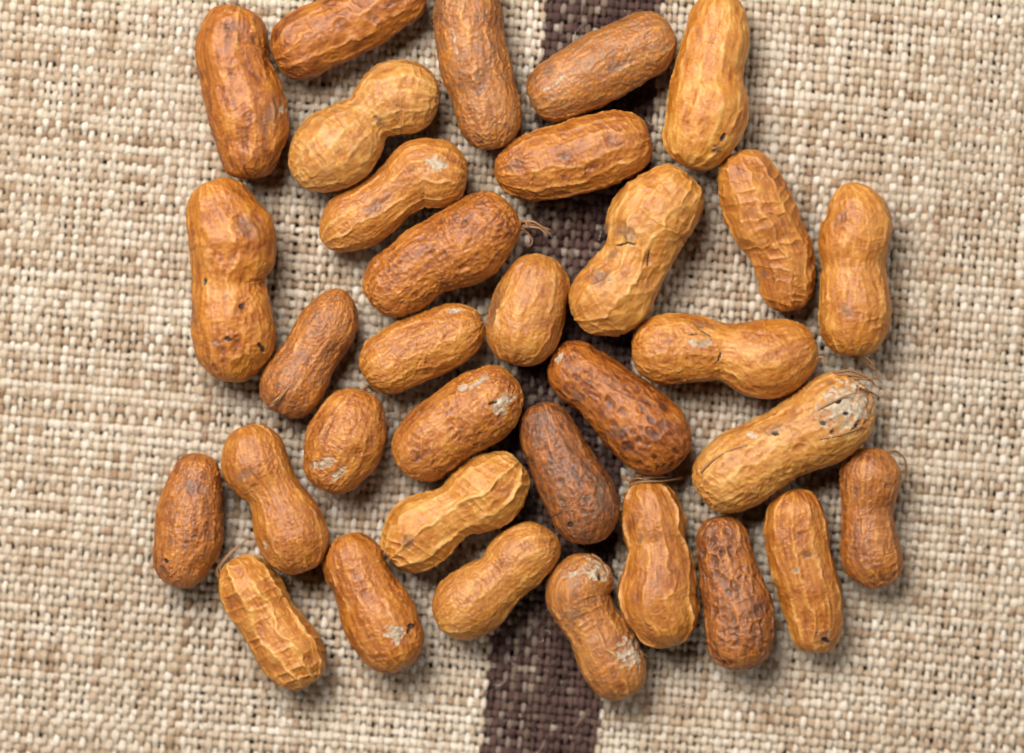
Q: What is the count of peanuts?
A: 33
